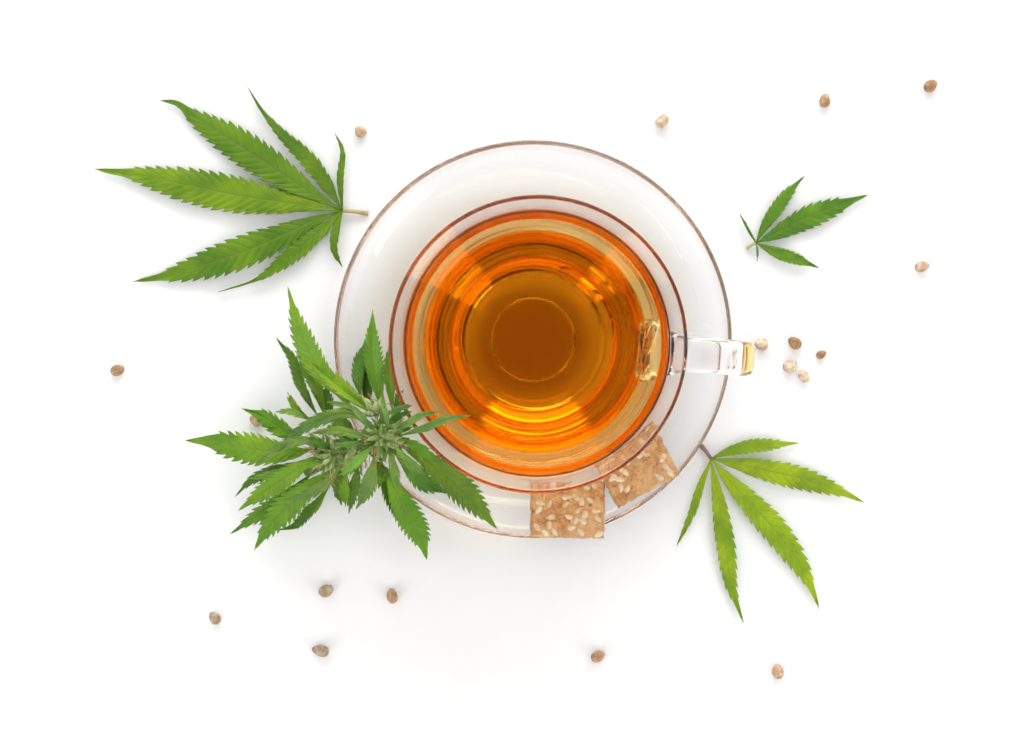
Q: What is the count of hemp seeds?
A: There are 18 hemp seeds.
